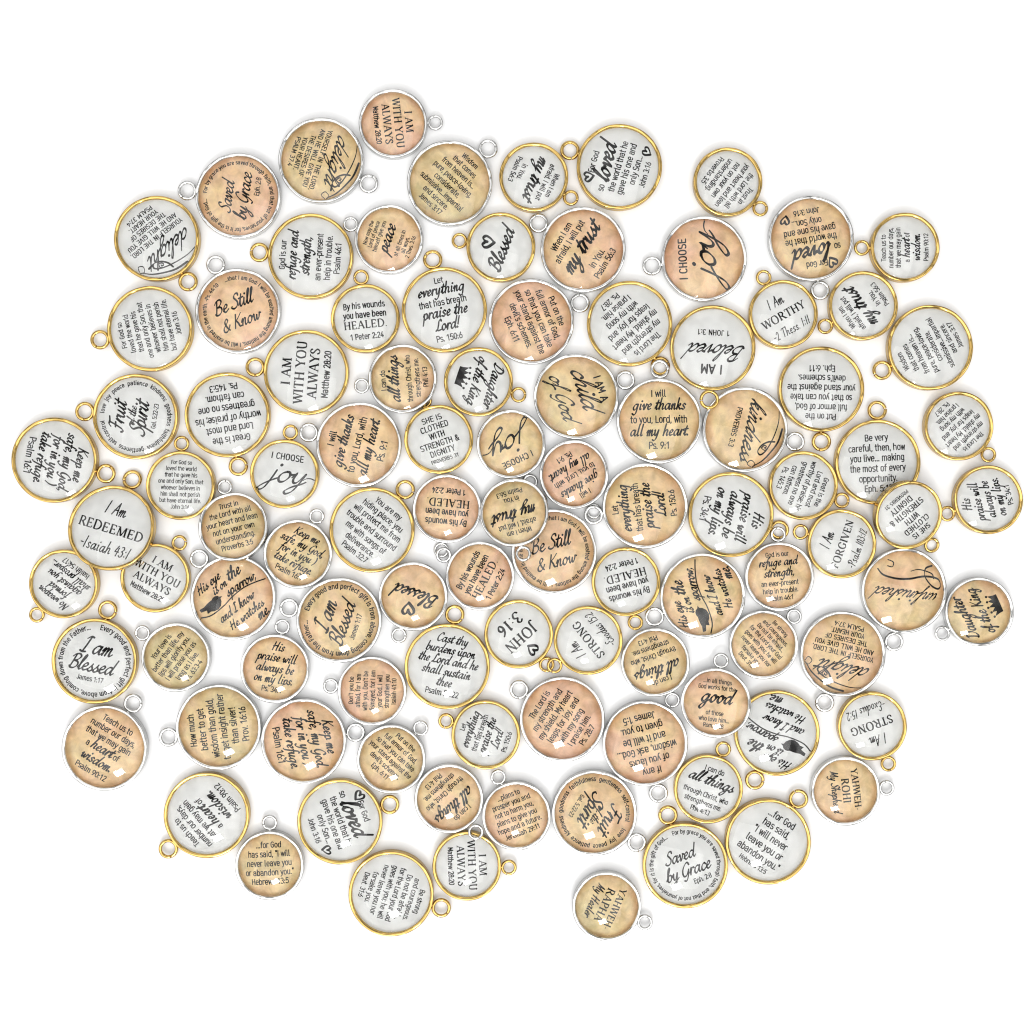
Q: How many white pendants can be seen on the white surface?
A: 50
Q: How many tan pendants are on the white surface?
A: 50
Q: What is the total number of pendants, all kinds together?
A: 100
